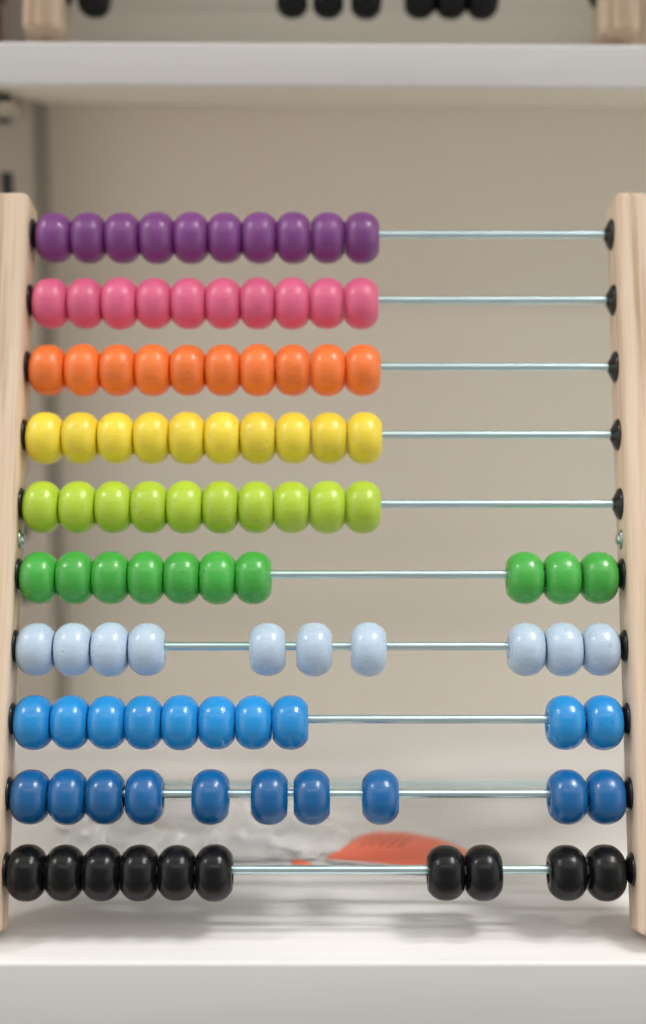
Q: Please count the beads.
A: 107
